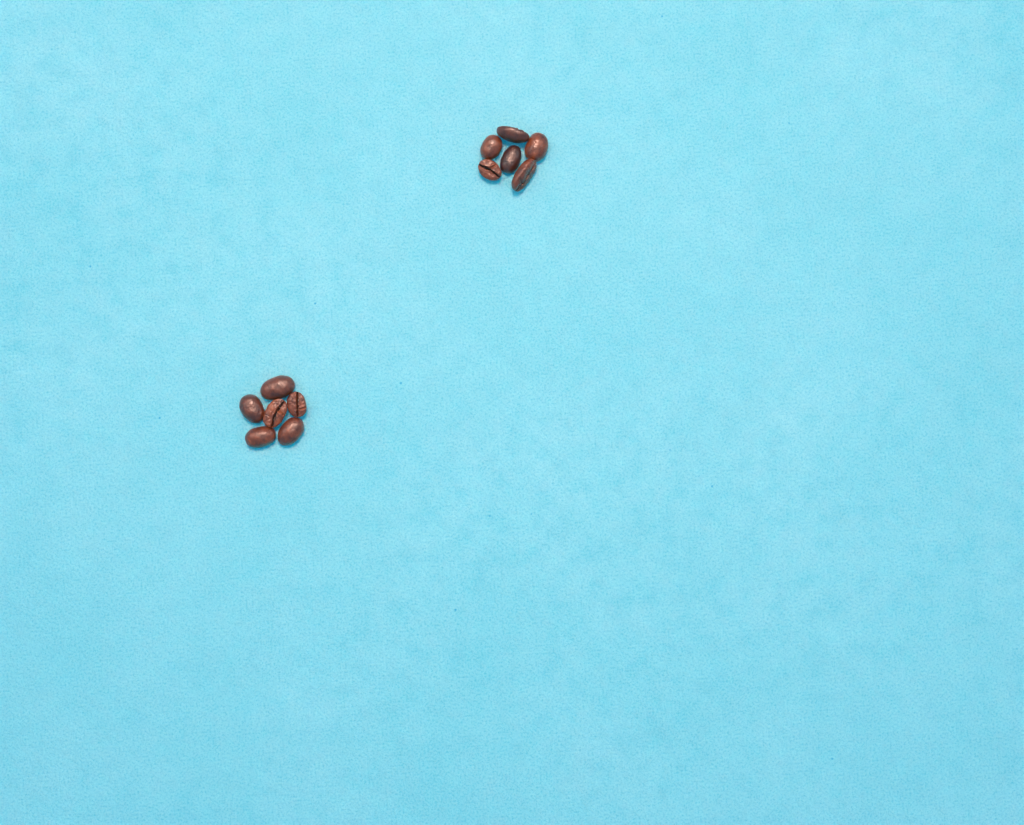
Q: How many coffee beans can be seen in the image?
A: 12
